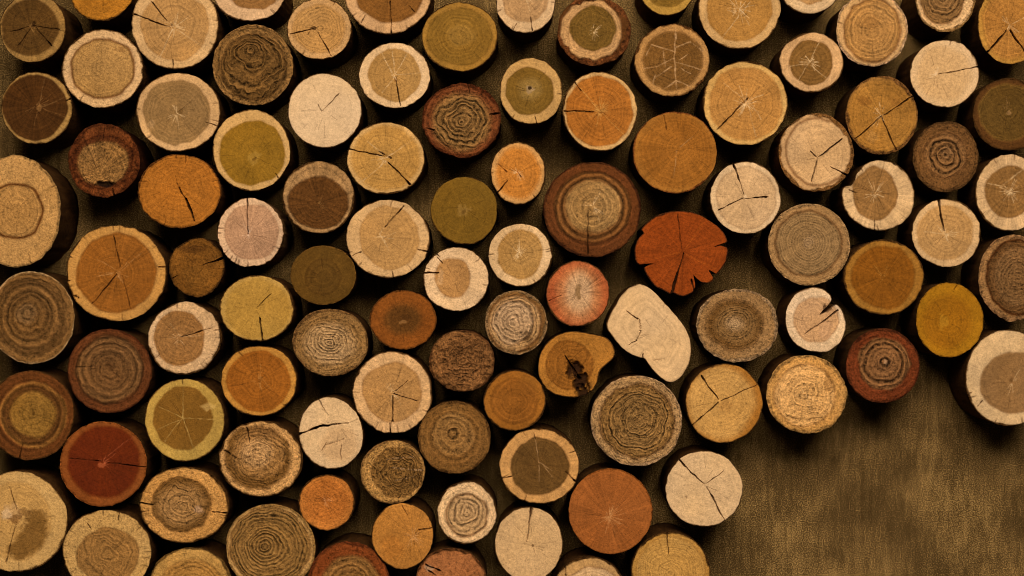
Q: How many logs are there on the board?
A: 102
